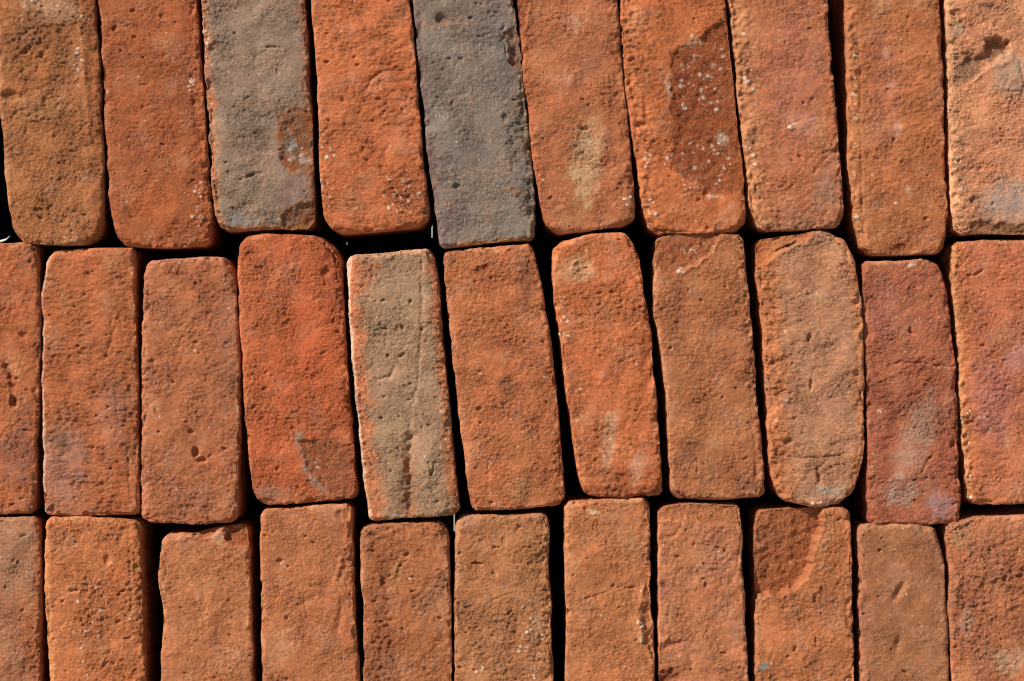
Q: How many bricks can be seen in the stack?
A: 32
